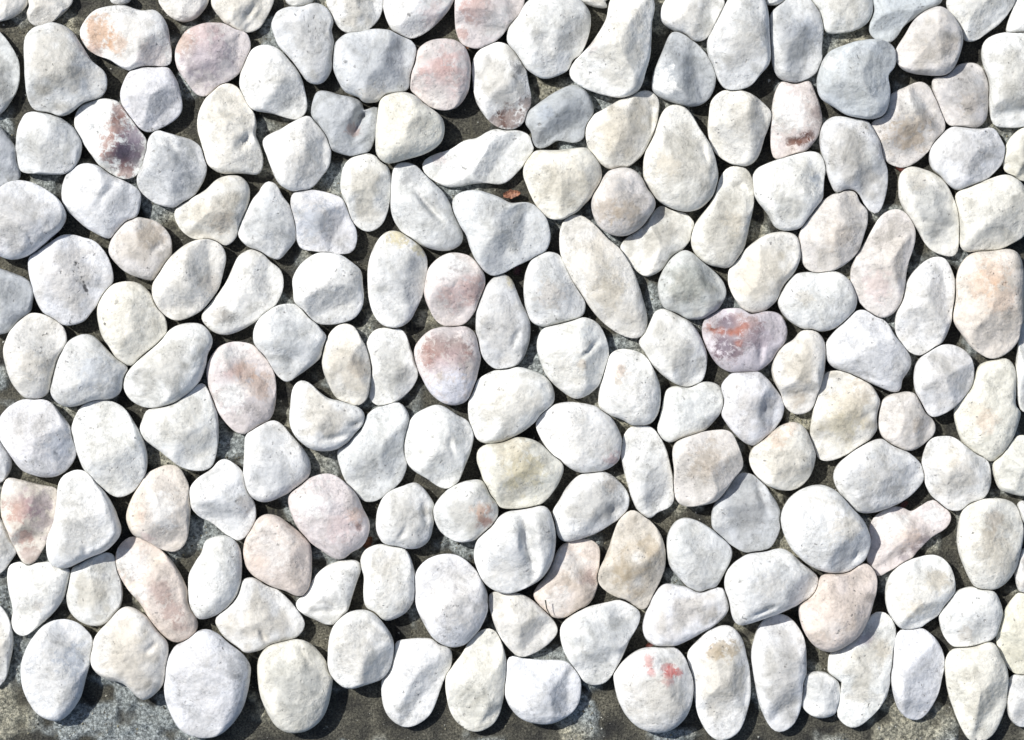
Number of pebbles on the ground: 178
